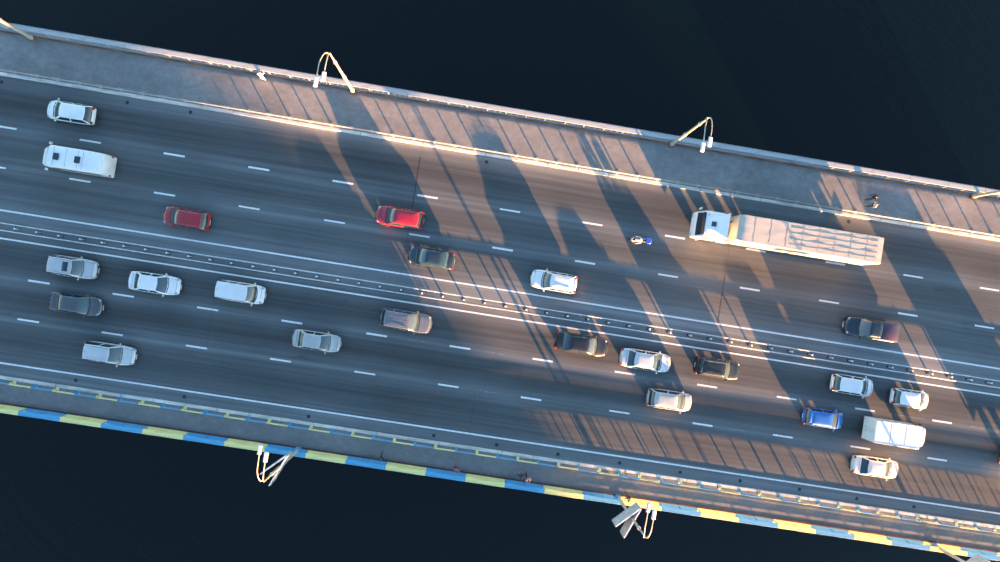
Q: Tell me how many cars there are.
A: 21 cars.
